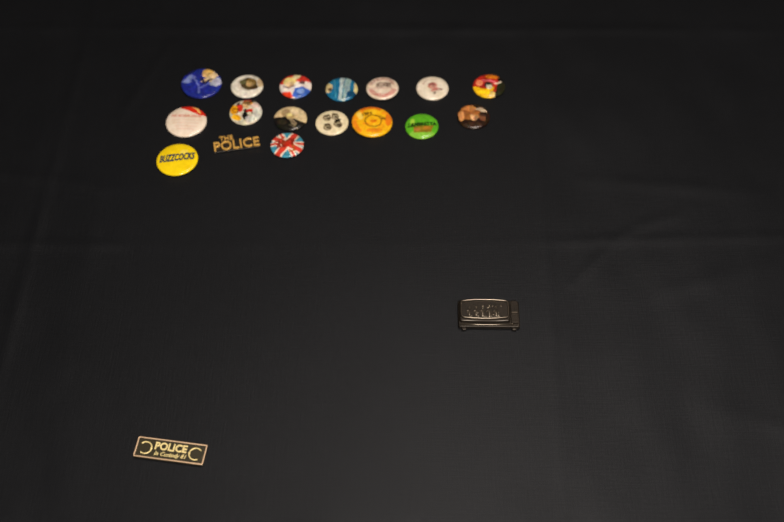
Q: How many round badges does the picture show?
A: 16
